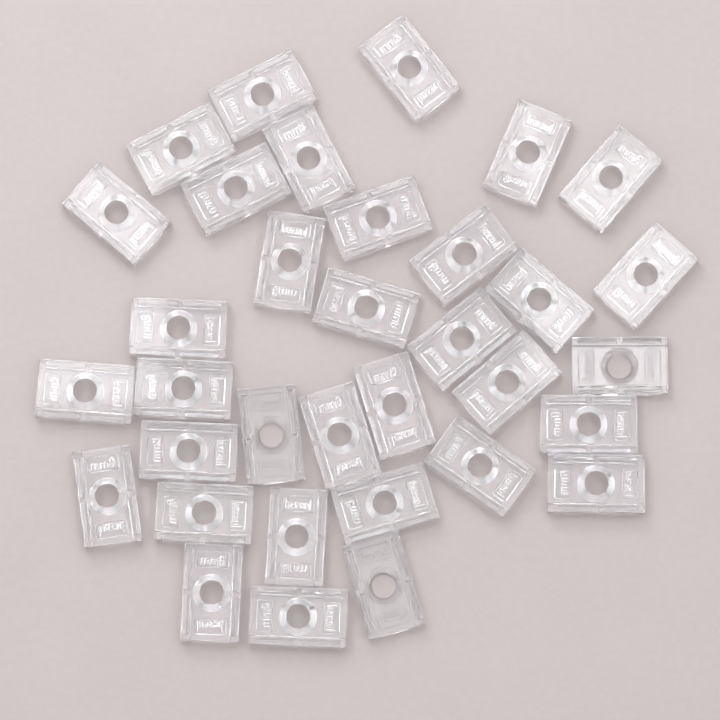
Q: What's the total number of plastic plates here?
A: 34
